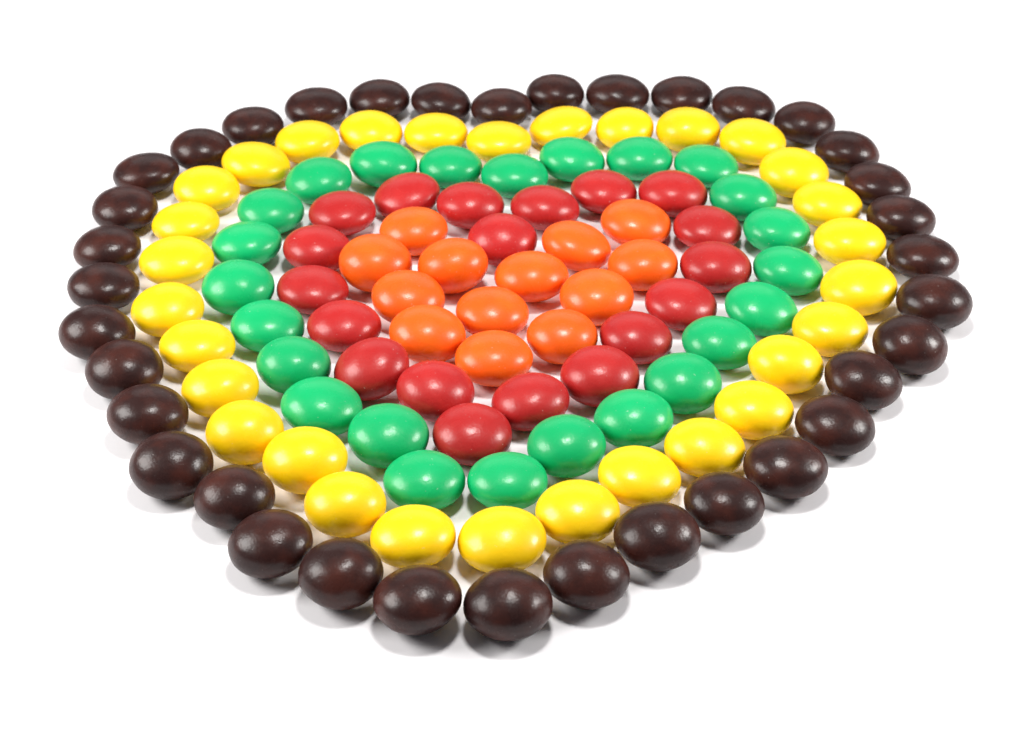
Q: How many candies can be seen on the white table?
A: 122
